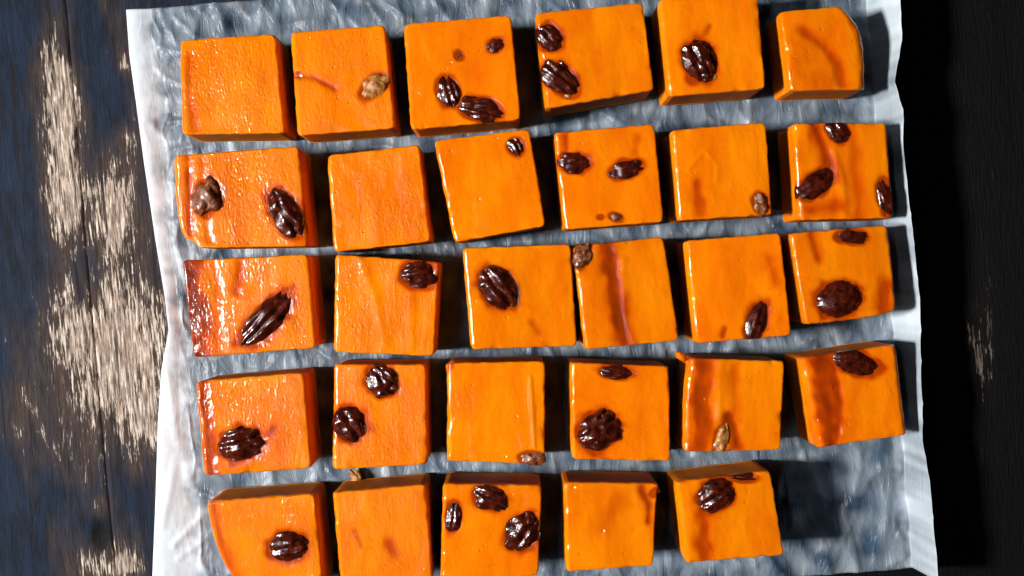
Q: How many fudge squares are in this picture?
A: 29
